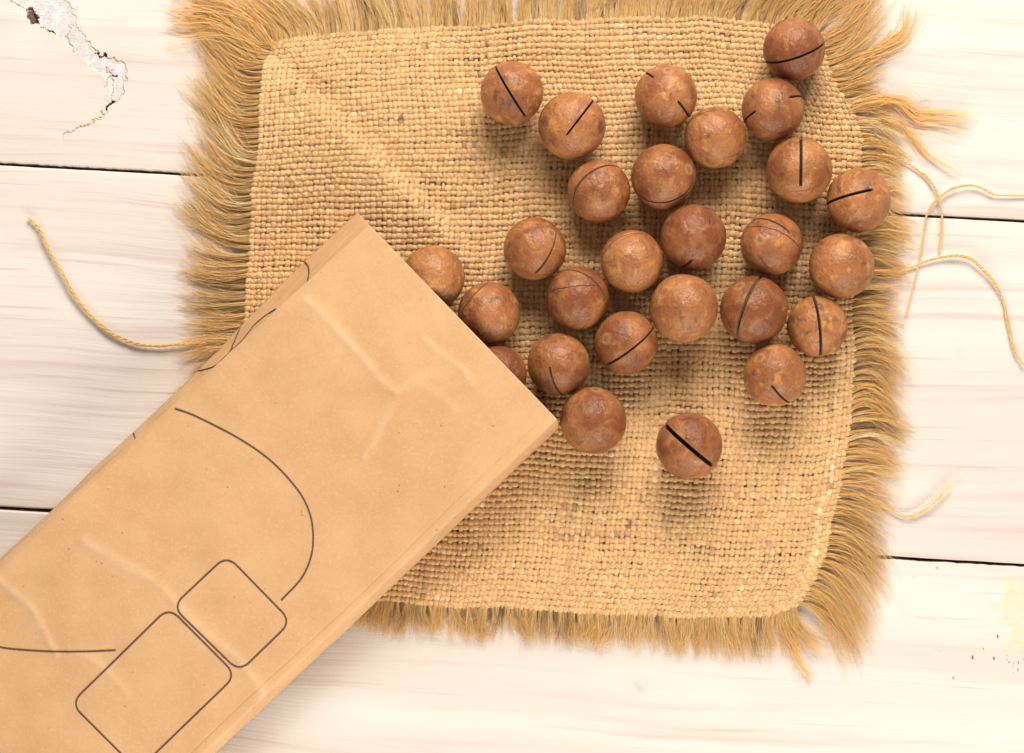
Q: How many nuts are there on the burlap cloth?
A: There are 27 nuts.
